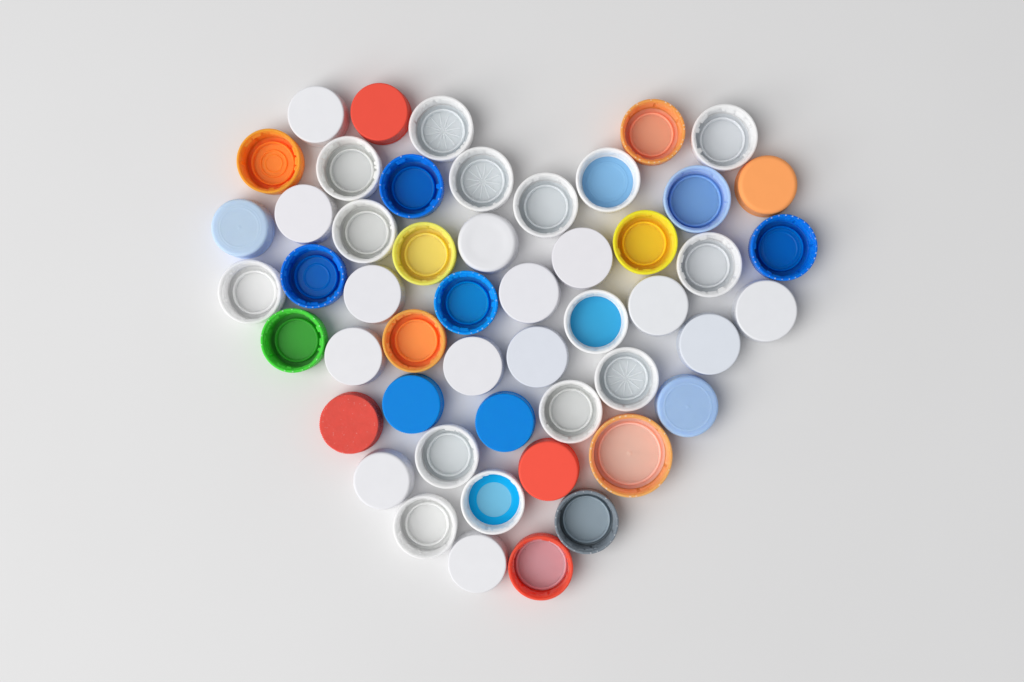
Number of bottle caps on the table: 51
